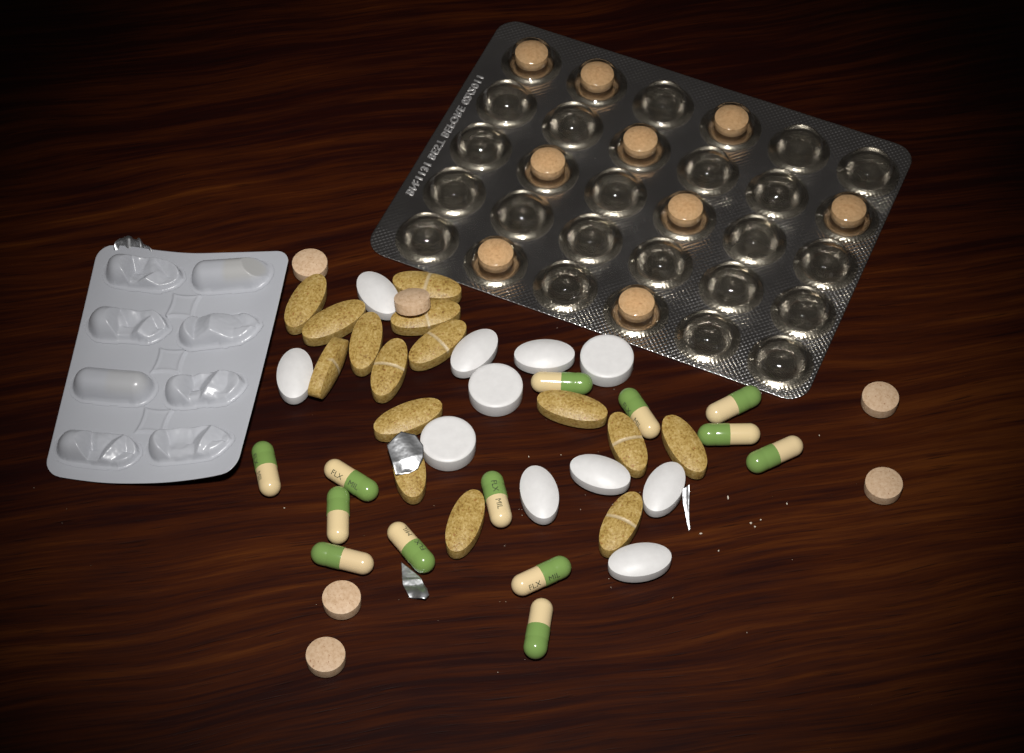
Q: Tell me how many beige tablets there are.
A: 15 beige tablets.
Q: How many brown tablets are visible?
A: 15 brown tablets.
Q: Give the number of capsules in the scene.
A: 13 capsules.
